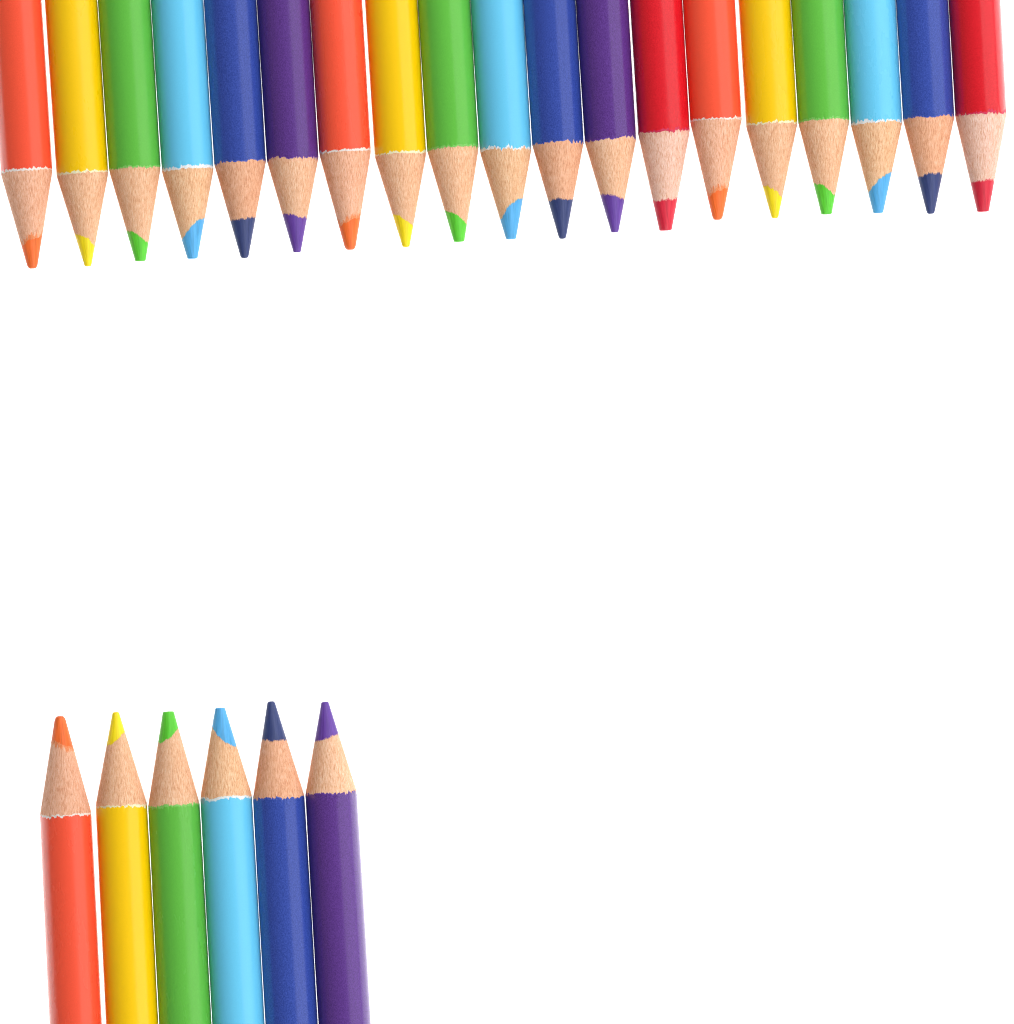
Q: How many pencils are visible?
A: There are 25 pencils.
